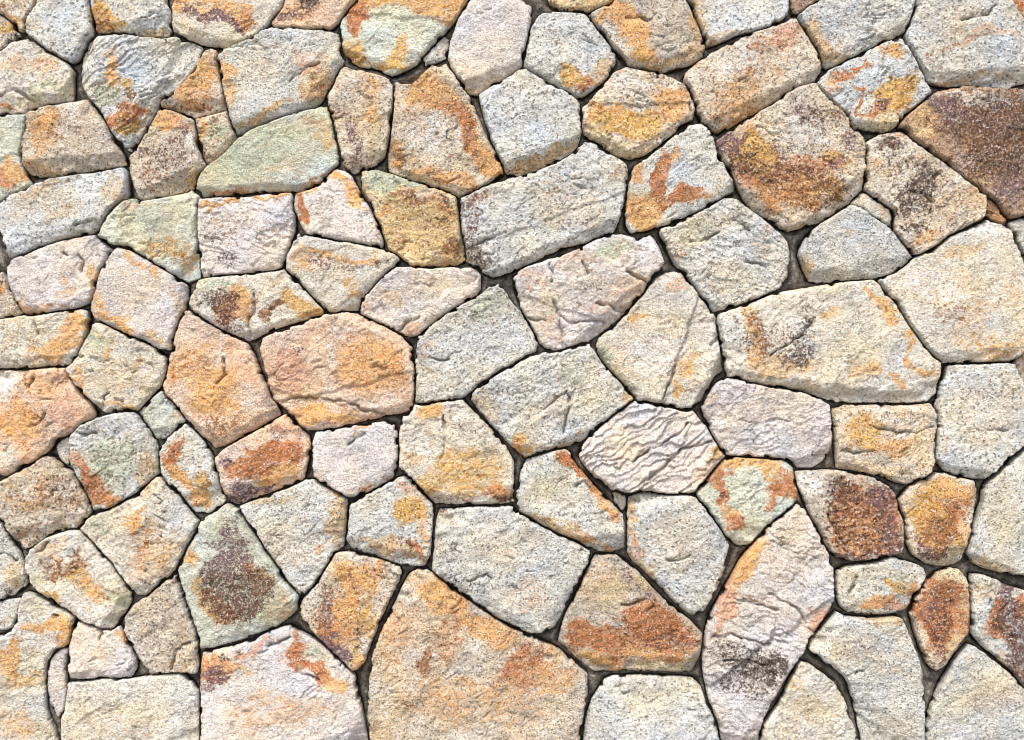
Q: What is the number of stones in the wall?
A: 109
